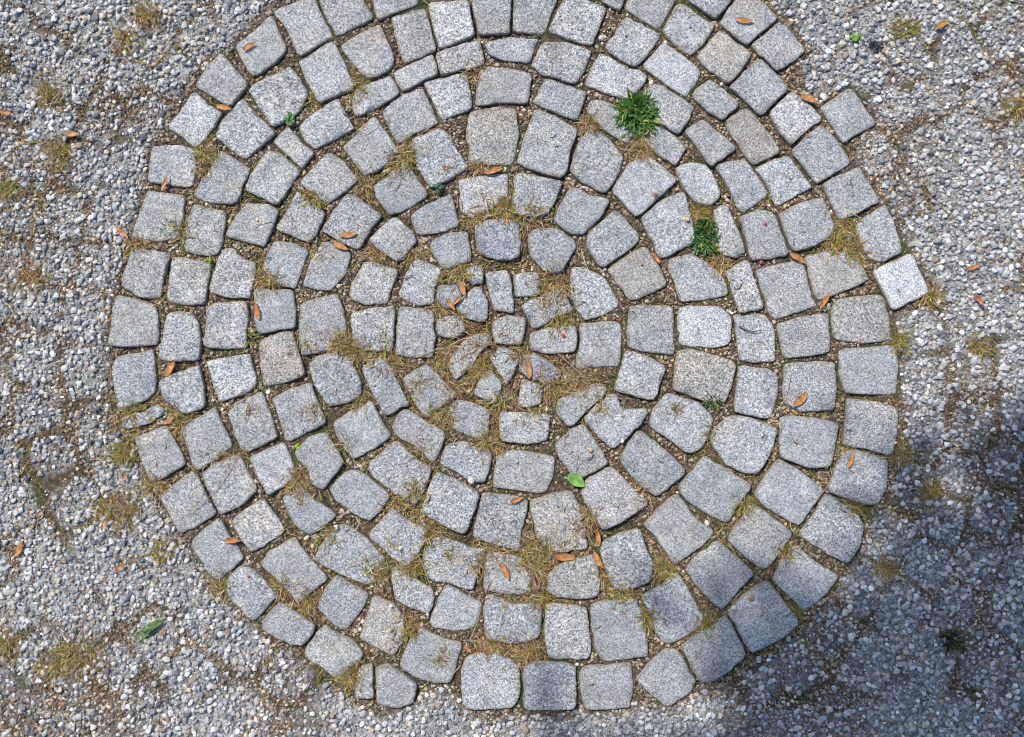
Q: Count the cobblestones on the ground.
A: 200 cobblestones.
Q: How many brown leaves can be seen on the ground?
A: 38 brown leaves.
